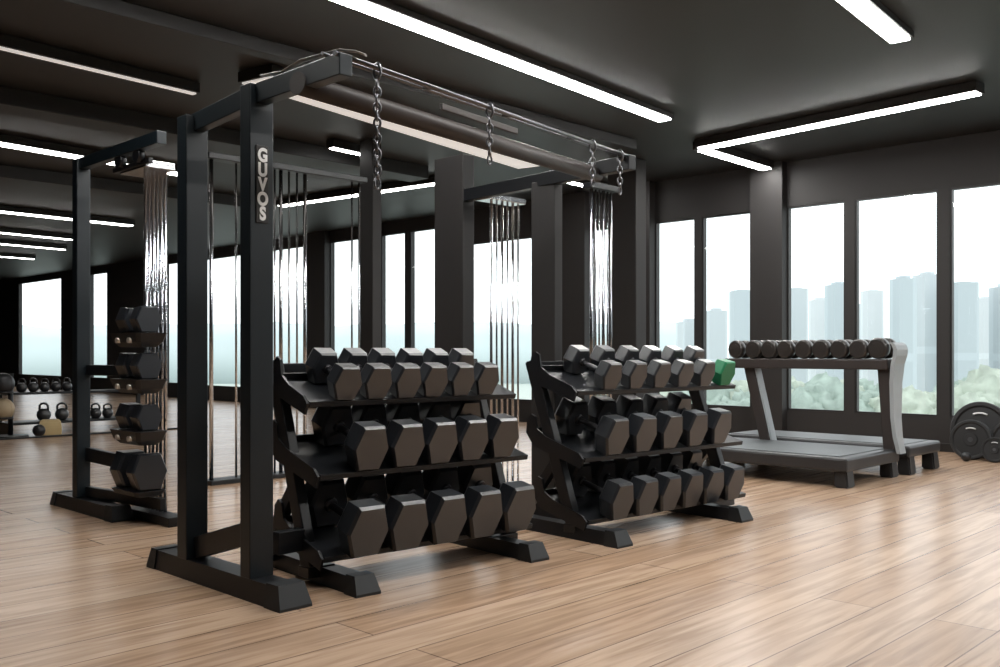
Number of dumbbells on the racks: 46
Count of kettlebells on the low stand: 9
